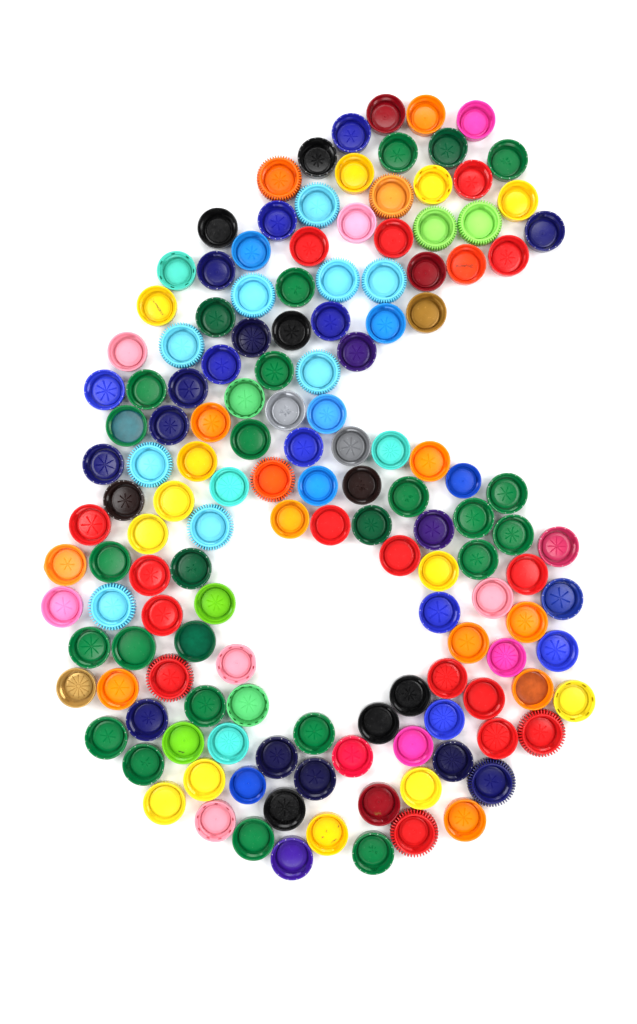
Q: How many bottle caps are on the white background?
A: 144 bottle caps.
